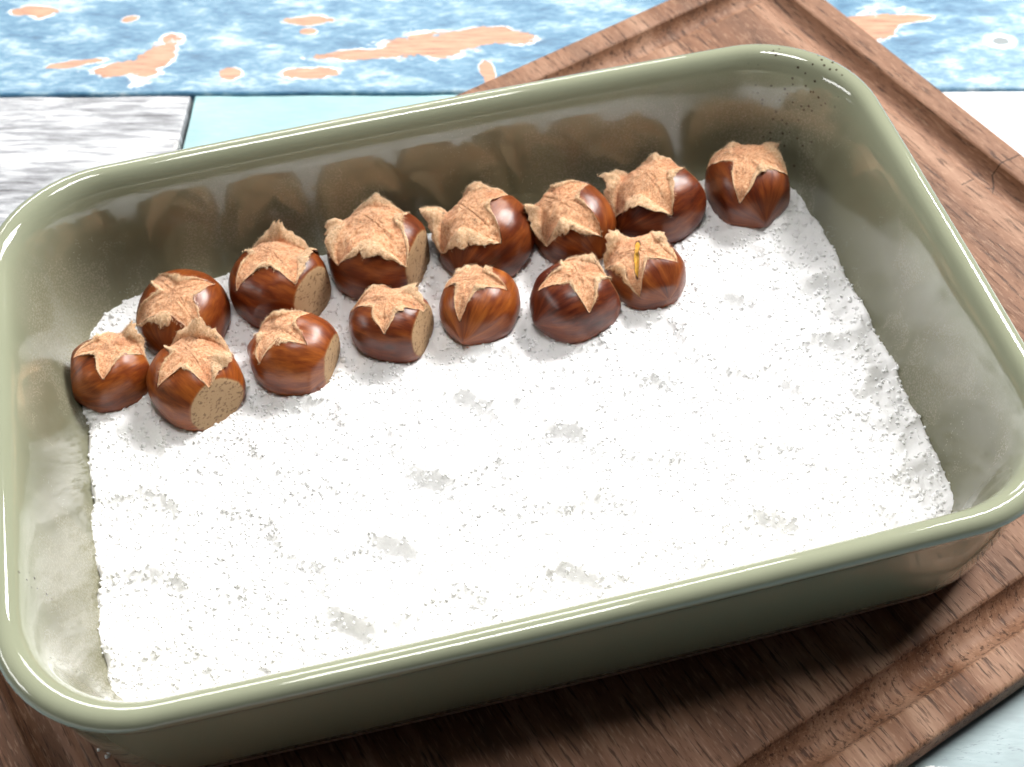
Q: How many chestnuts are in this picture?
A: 14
